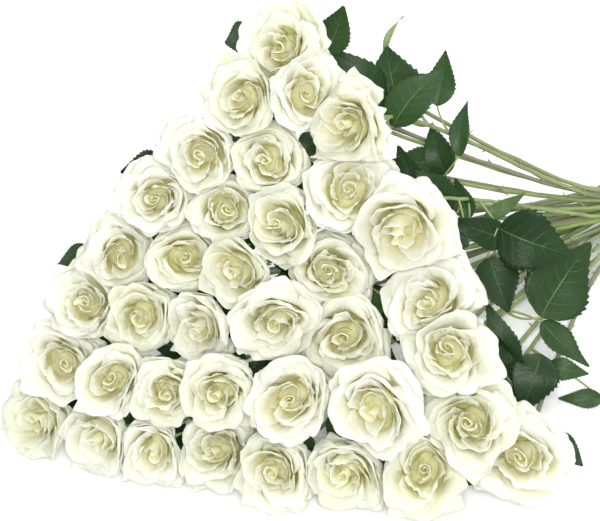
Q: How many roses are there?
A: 37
